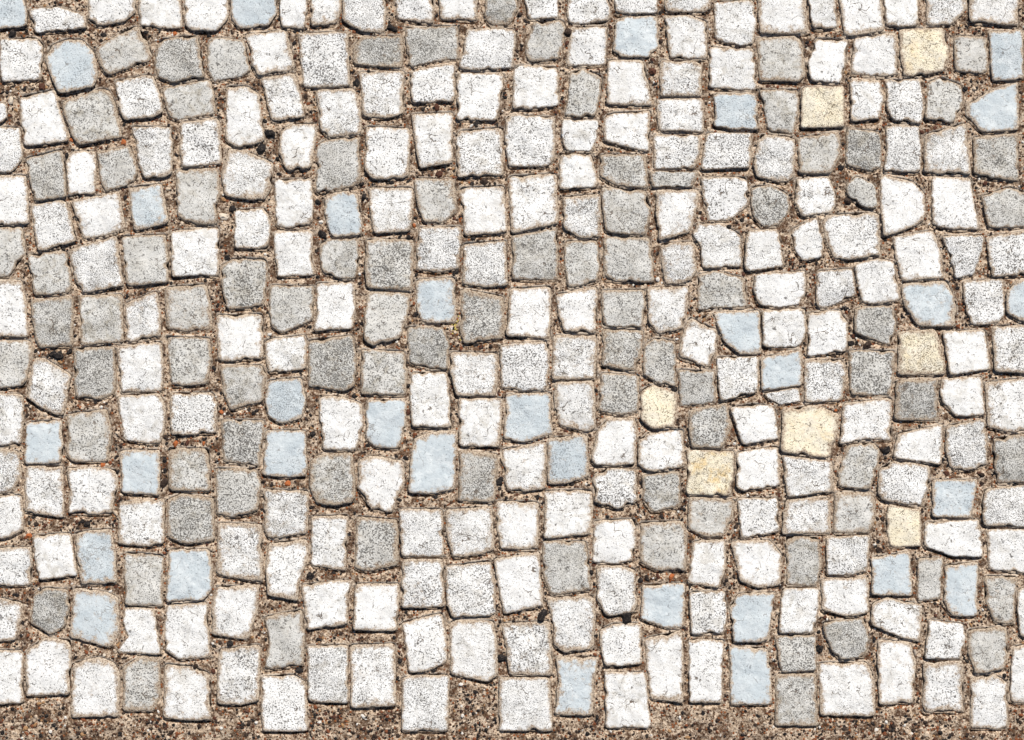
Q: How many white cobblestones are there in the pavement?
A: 198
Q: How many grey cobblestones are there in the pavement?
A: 86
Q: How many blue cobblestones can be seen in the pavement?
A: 32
